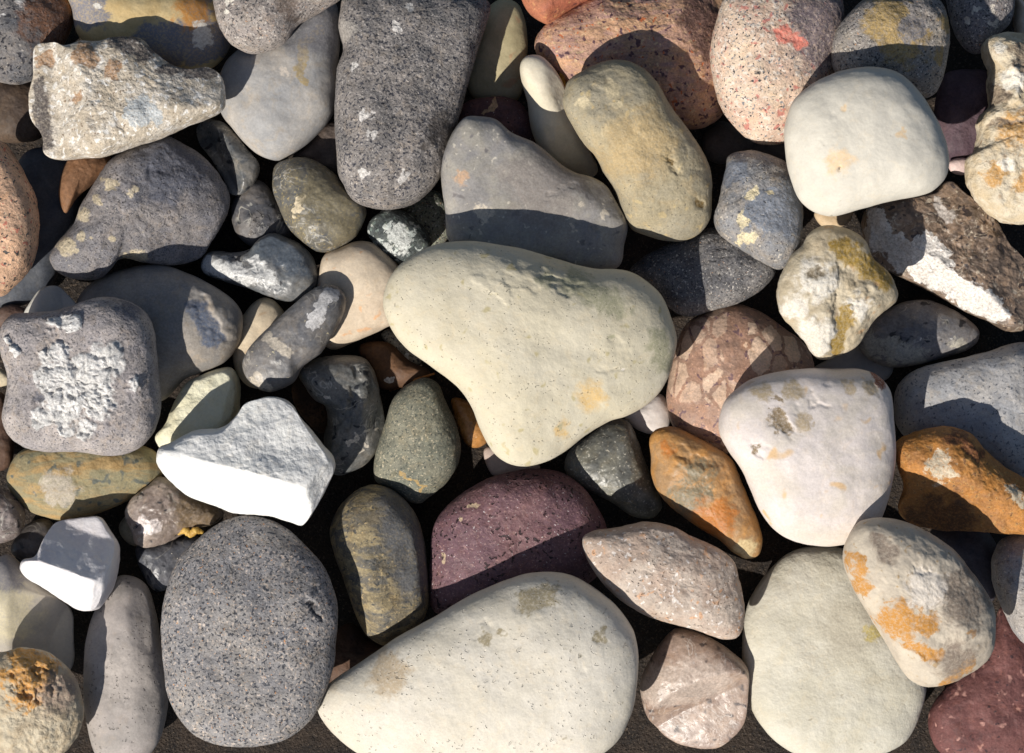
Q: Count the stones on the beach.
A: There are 89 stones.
